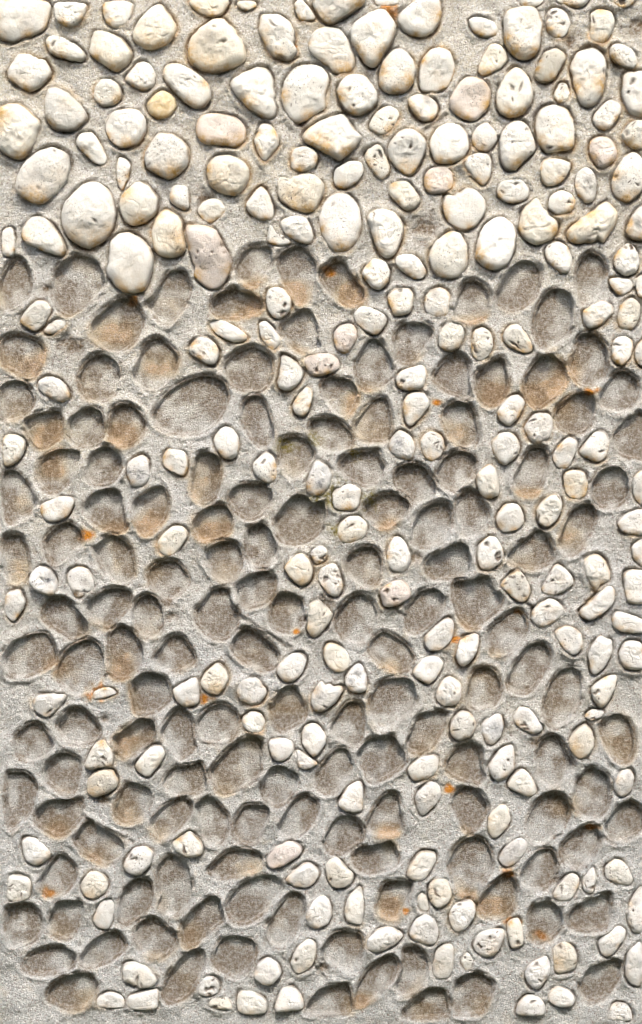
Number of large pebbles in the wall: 48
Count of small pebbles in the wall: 194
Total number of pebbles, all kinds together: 242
